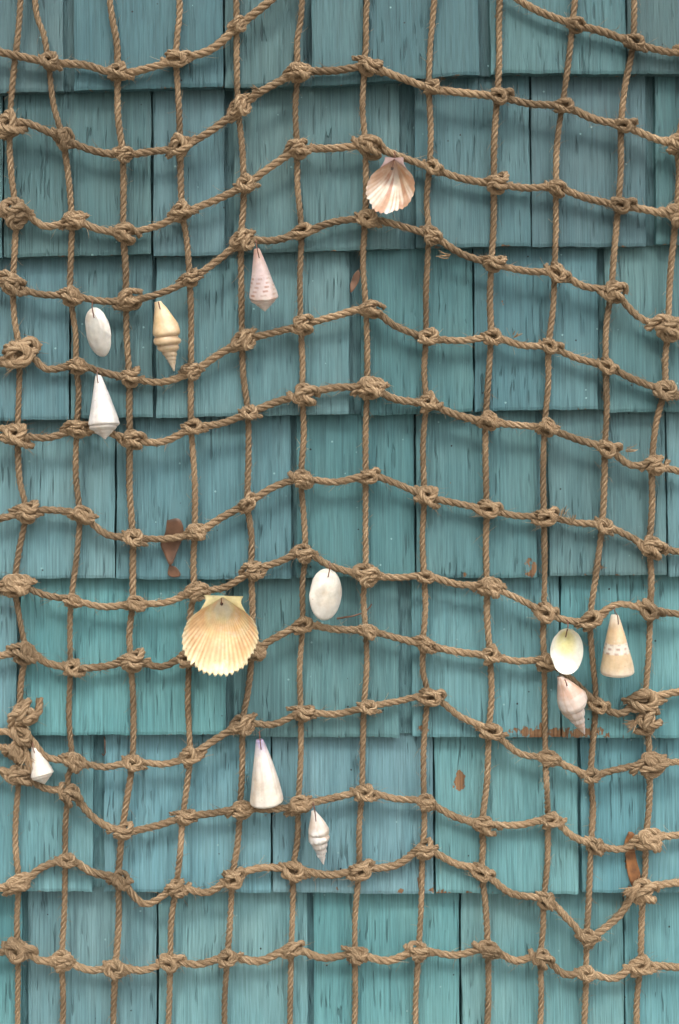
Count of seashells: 13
